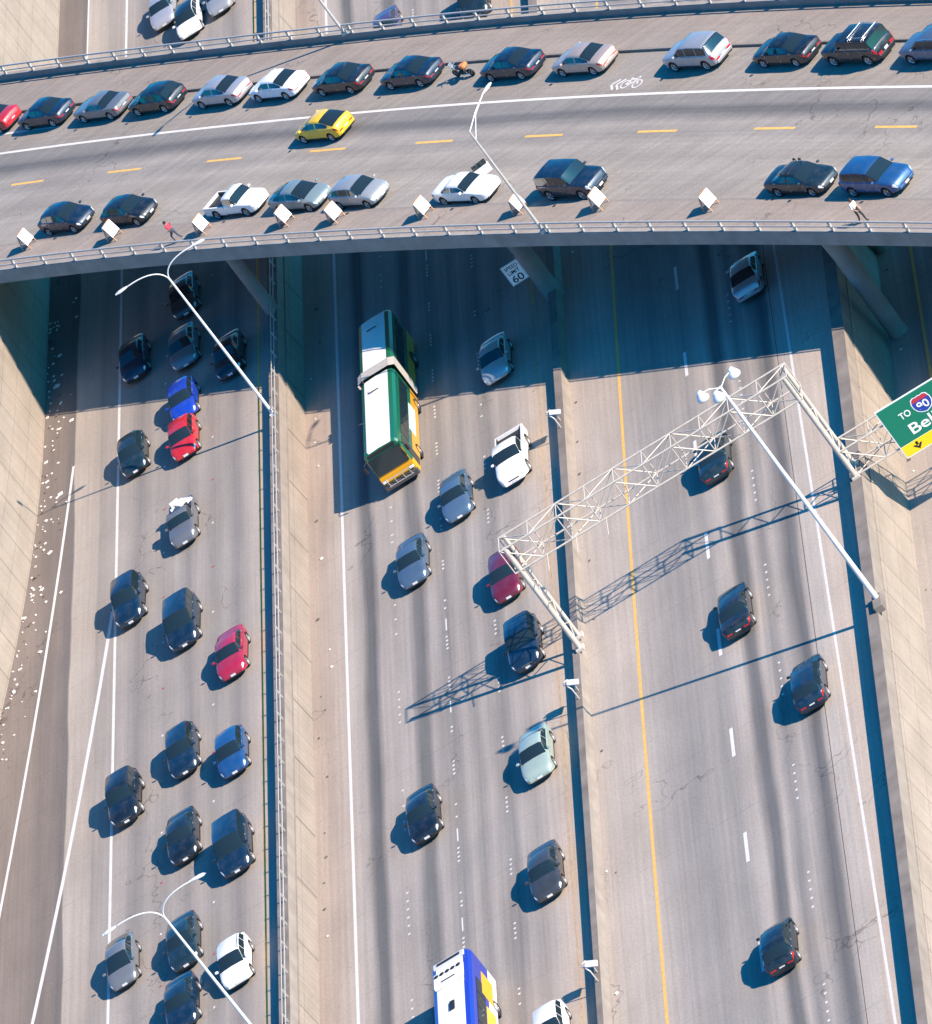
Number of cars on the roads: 61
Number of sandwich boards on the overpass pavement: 9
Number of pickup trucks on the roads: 3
